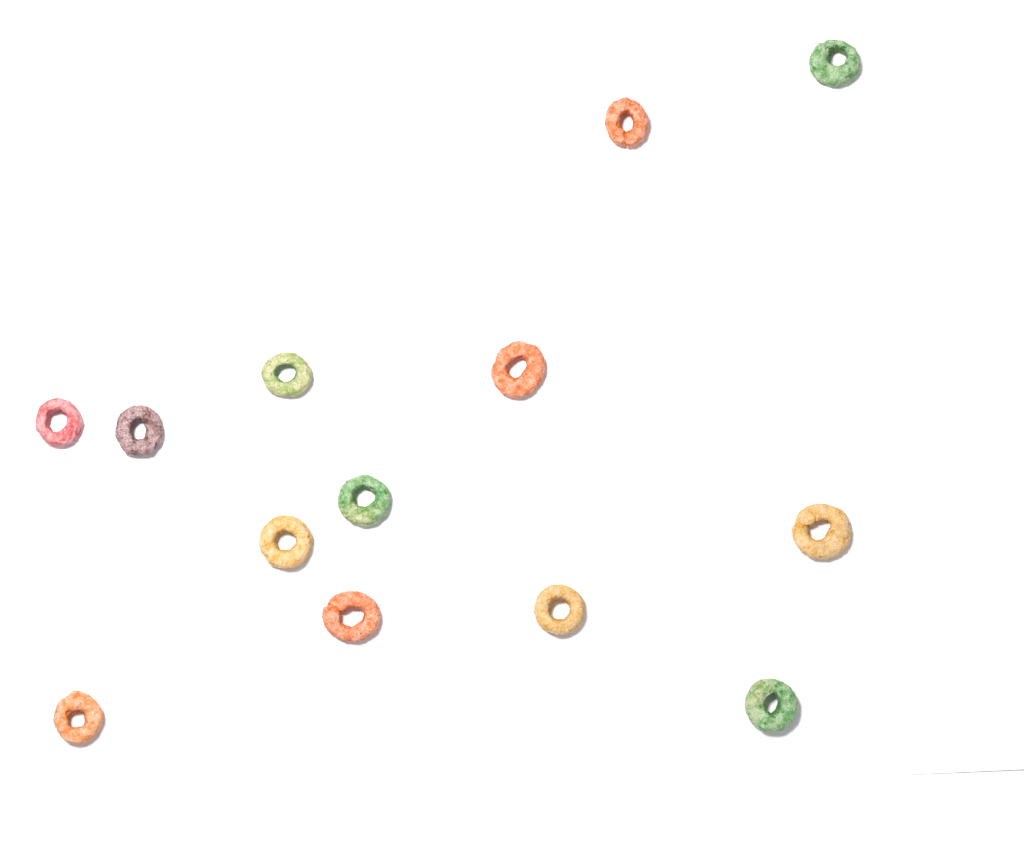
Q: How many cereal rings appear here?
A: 13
